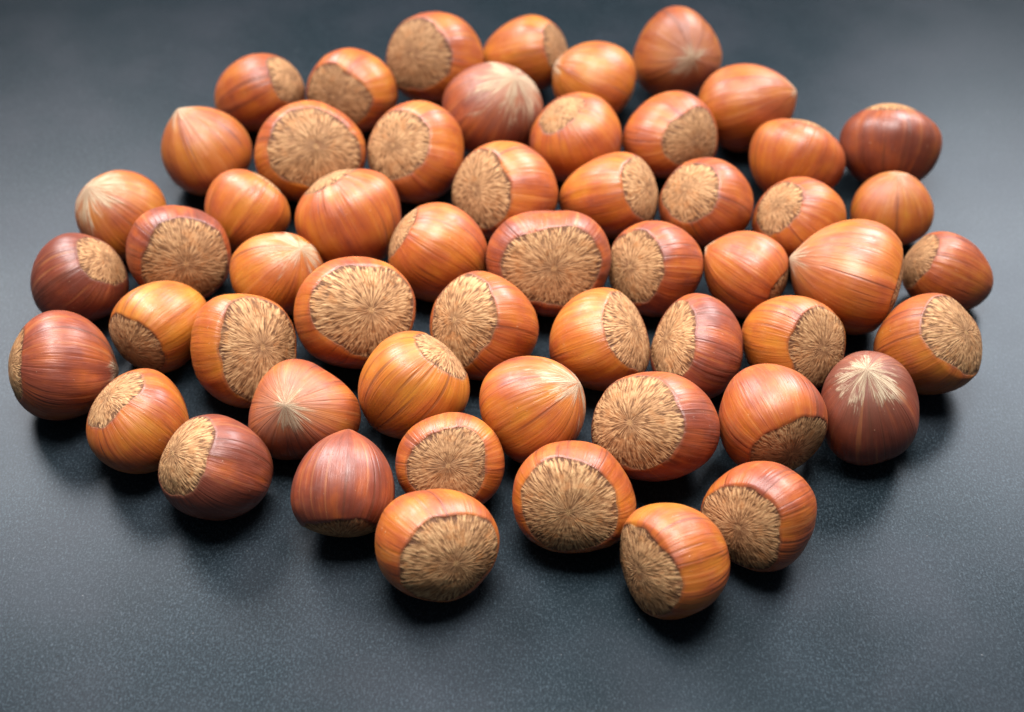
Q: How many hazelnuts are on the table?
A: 55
